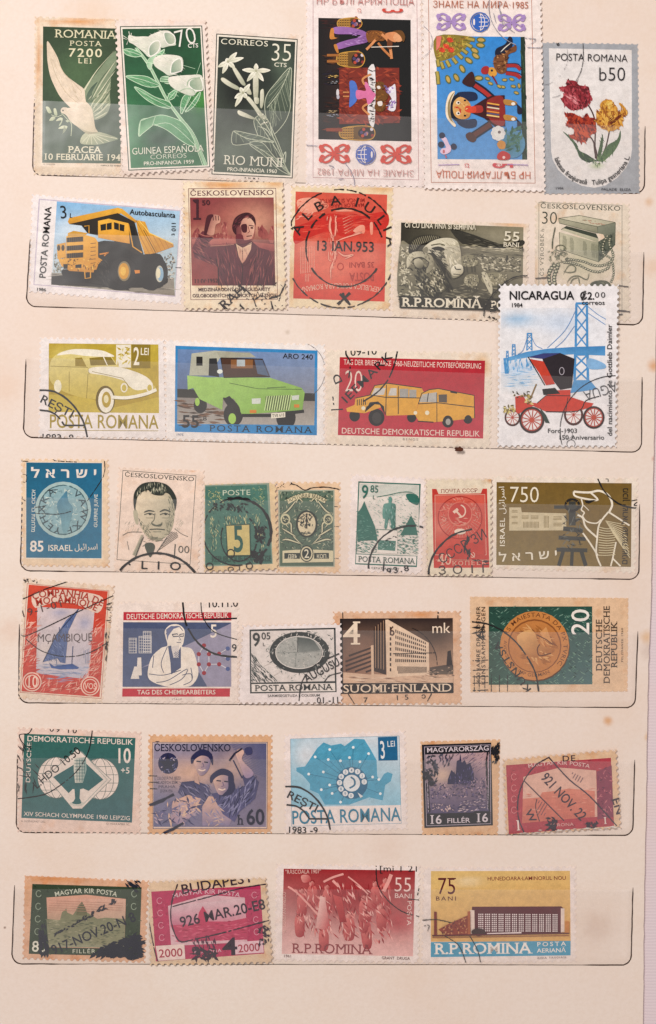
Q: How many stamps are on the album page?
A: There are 36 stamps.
